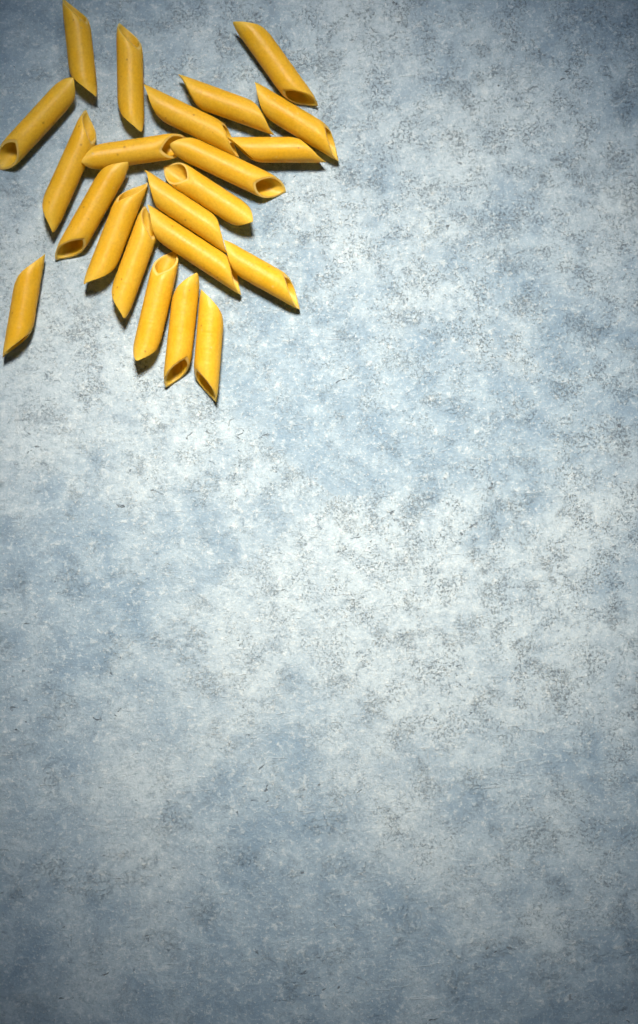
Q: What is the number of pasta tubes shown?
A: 22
